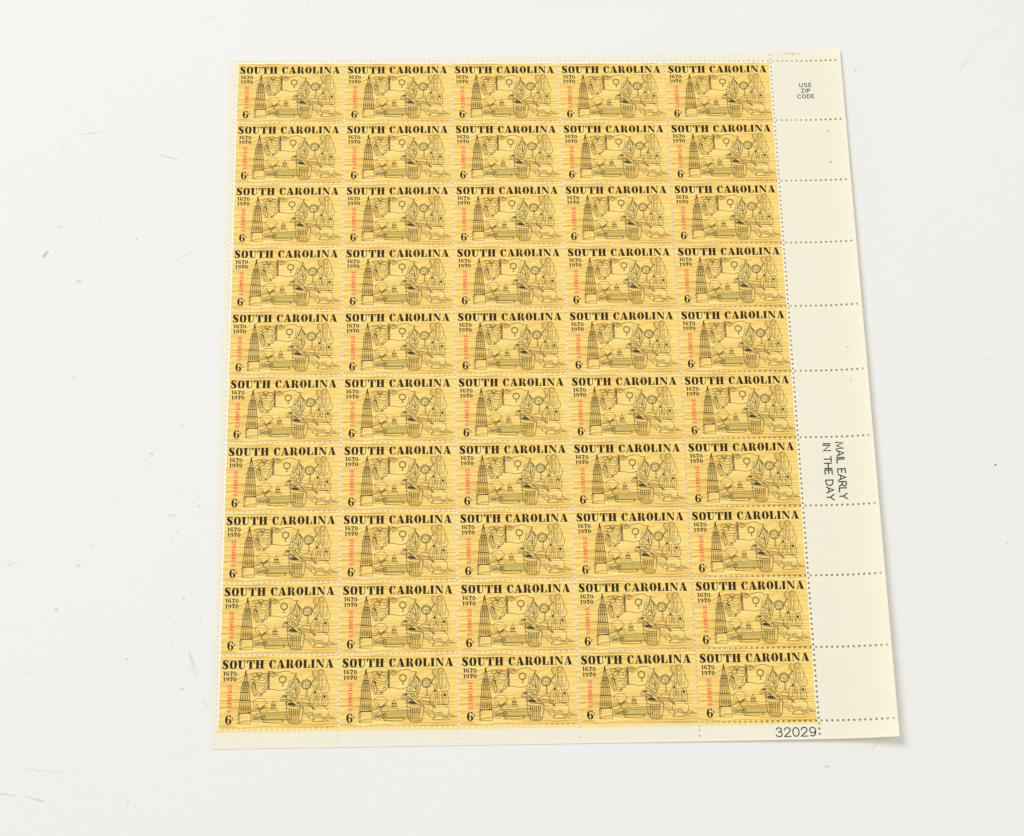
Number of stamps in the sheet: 50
